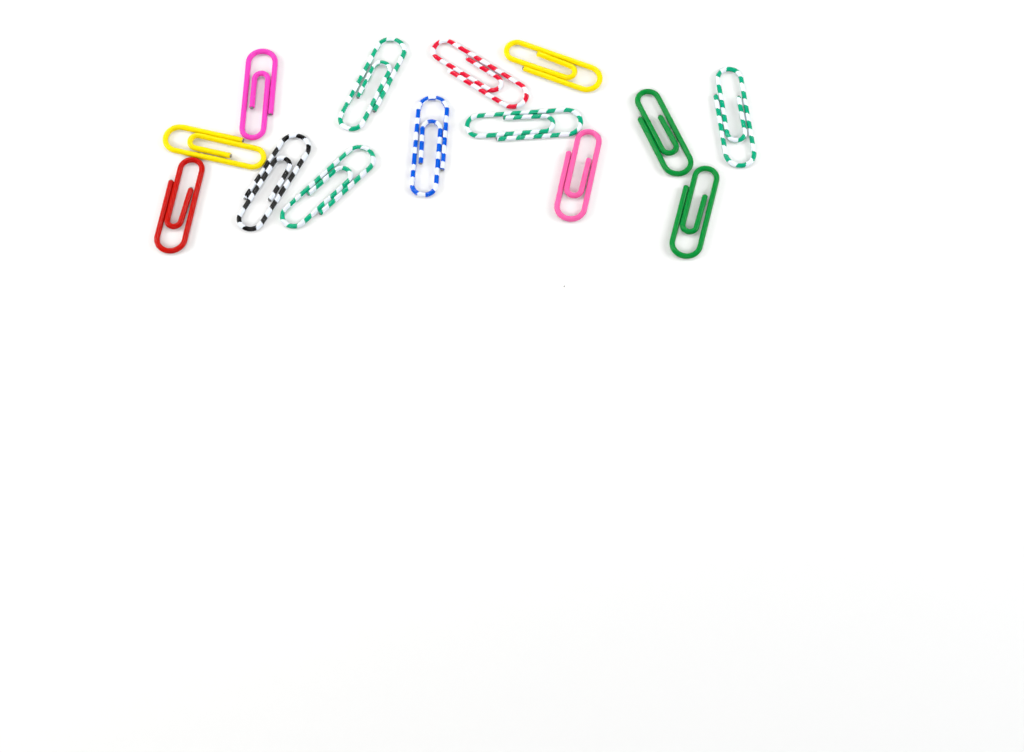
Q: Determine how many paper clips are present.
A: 14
